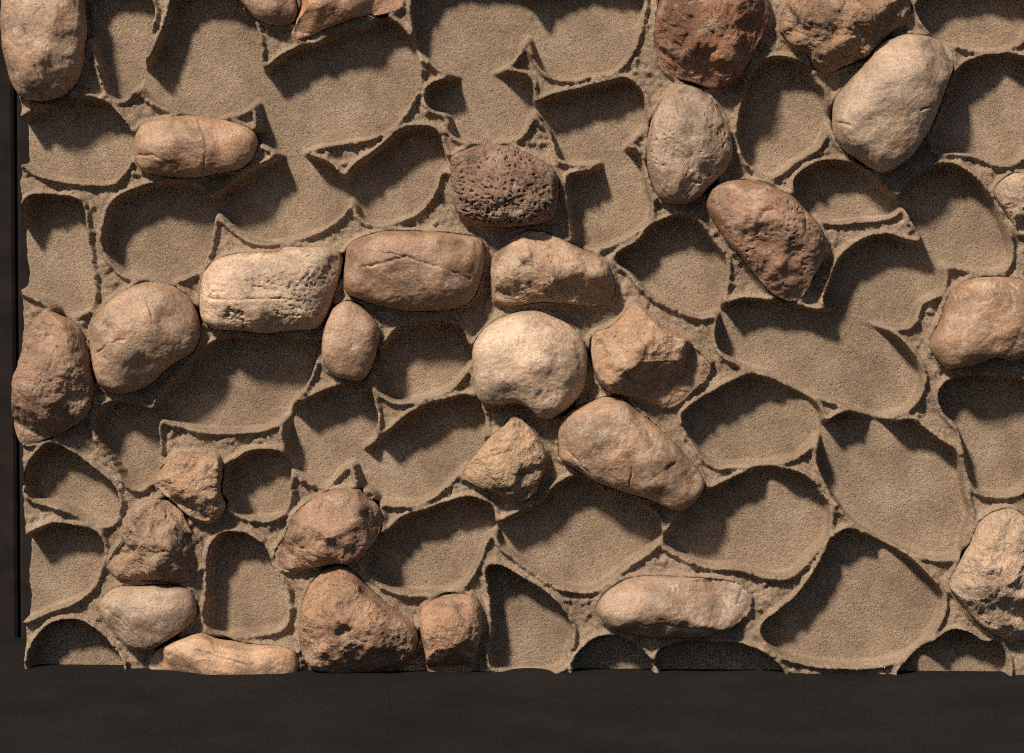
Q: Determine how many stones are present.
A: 31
